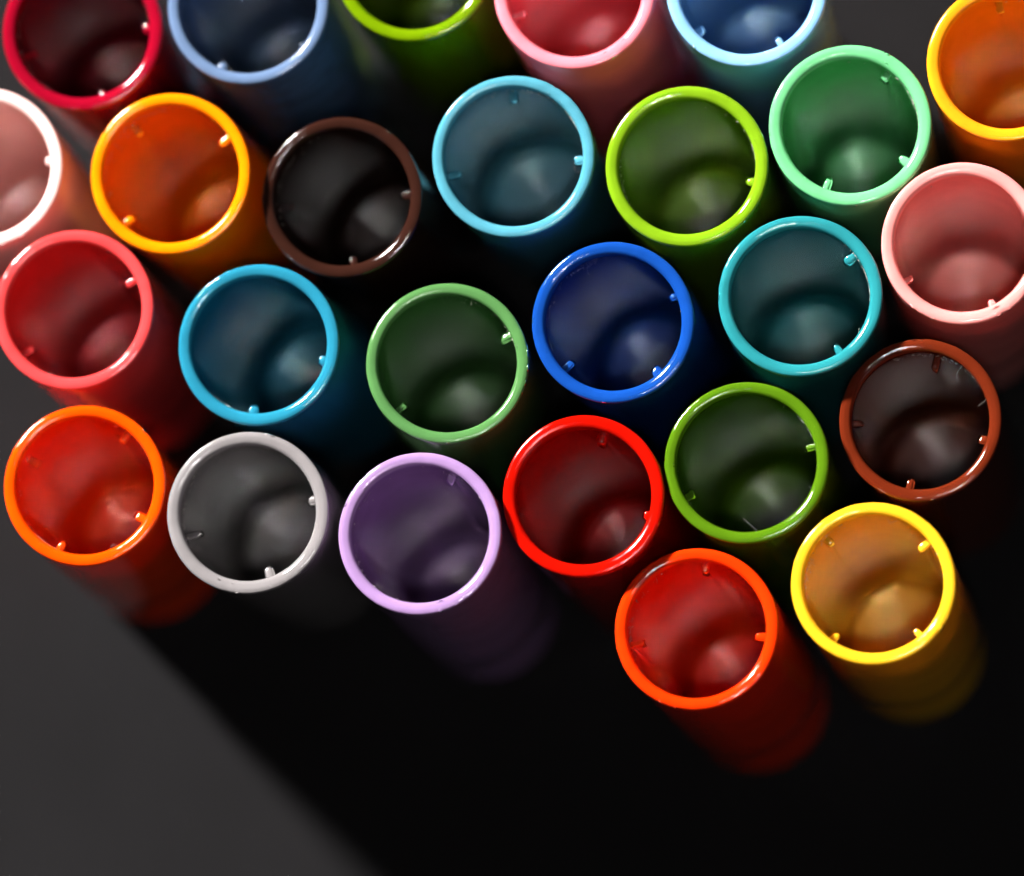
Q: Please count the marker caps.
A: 26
